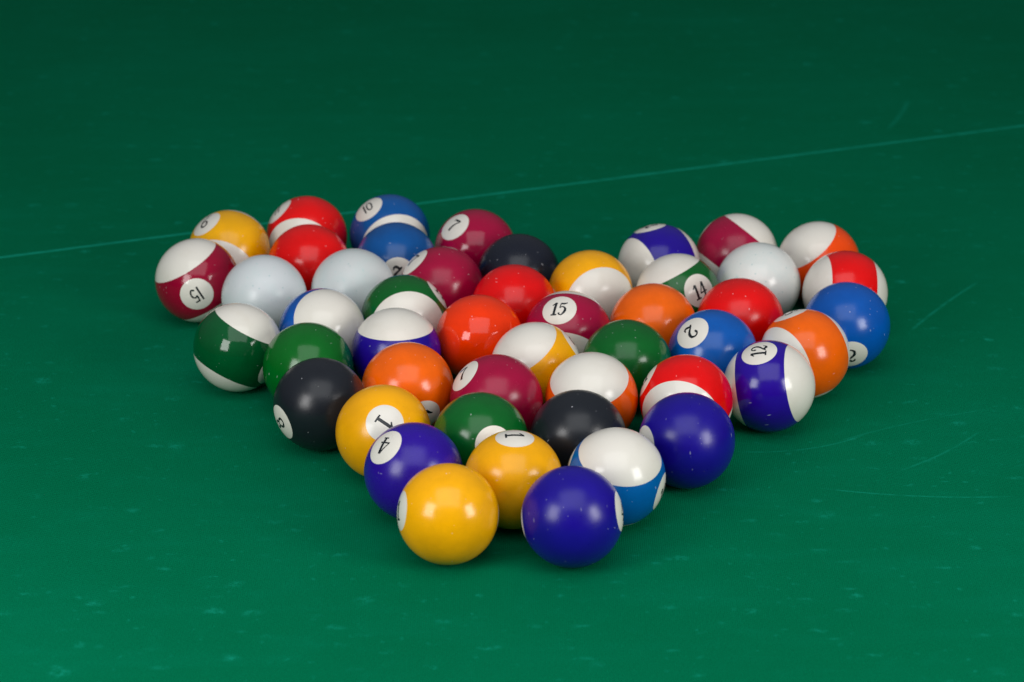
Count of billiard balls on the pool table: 48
